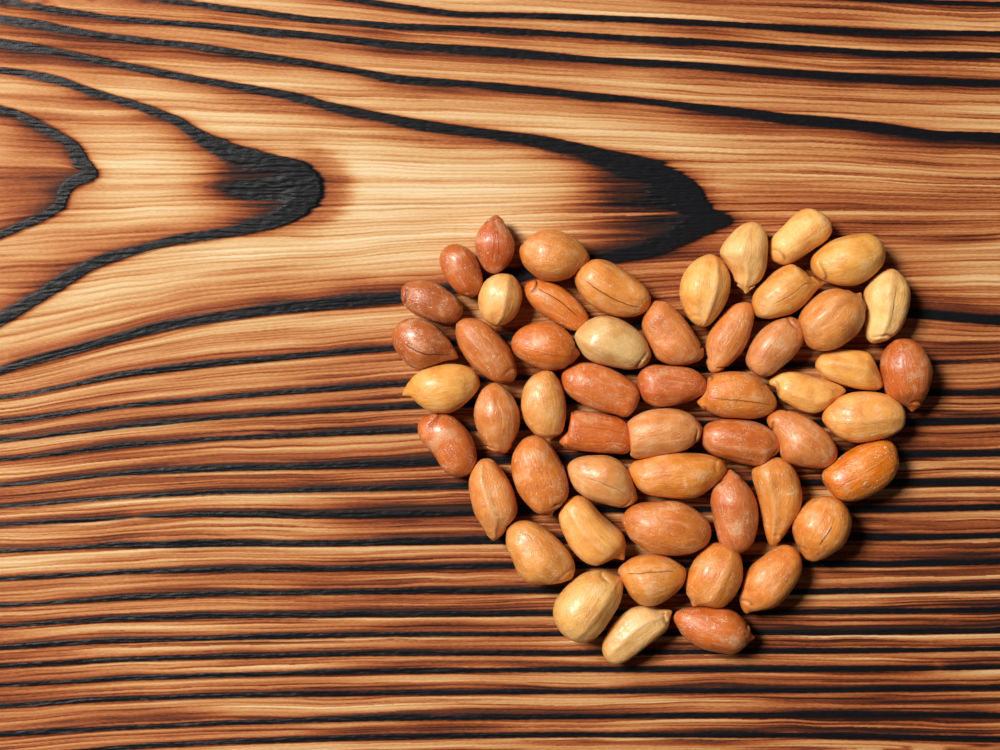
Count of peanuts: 53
